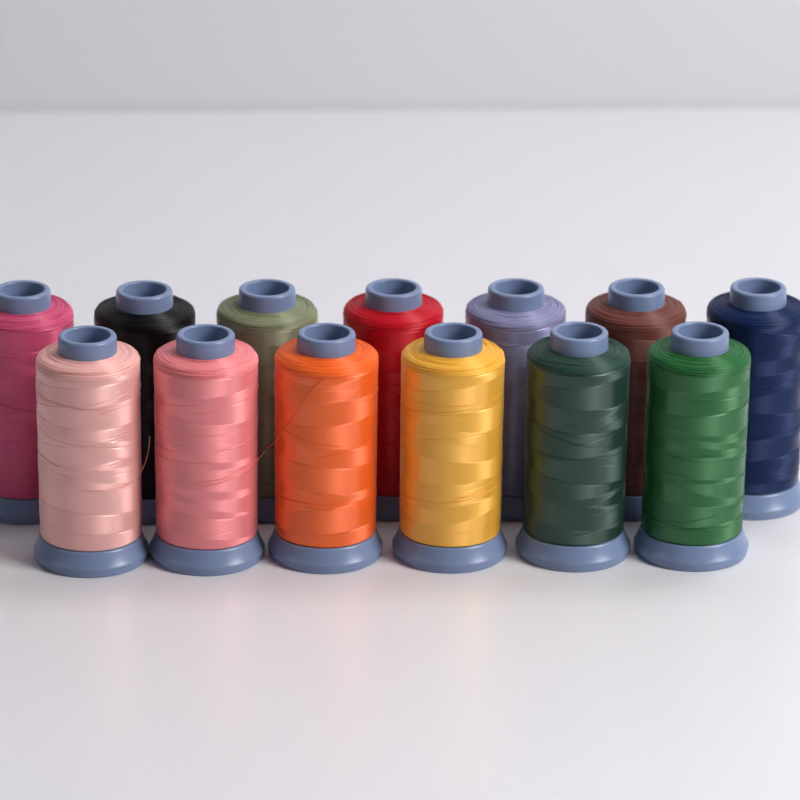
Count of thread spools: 13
